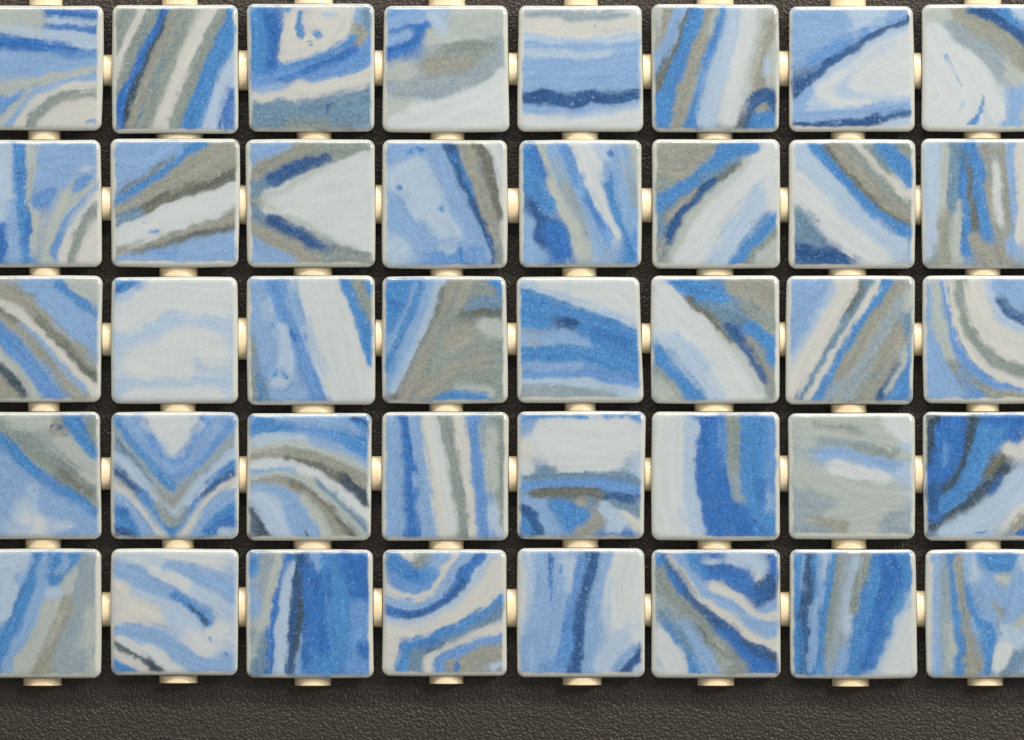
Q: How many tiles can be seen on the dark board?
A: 40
